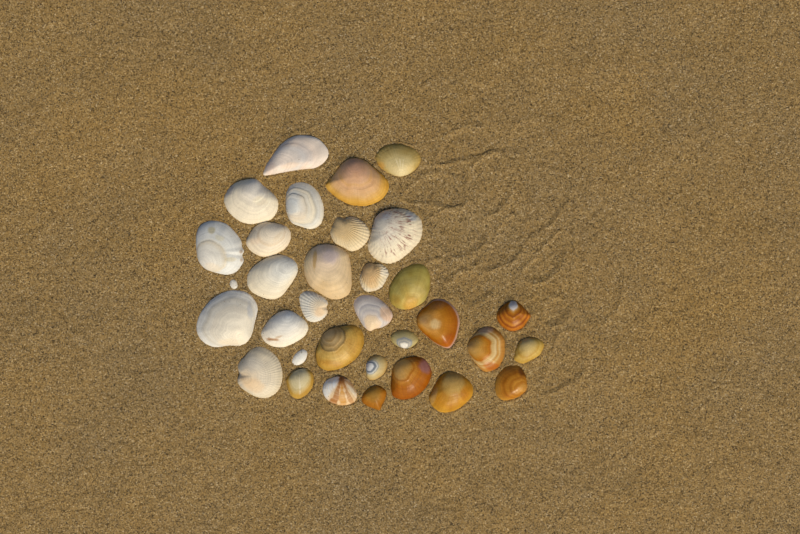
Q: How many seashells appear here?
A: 33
